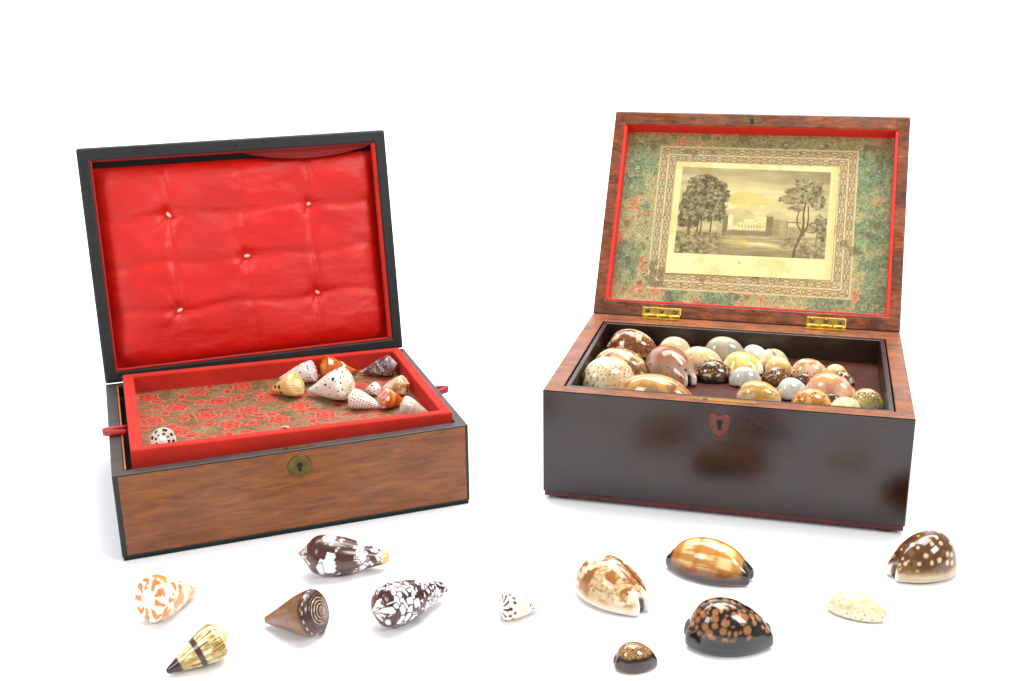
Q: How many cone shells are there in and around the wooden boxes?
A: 17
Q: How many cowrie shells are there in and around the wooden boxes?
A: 32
